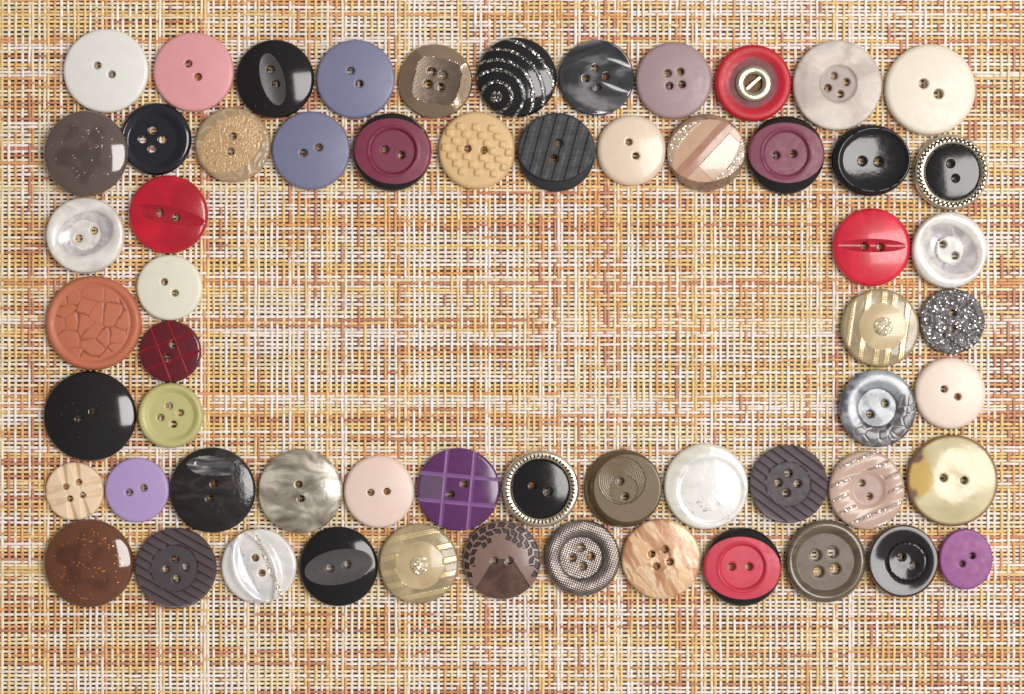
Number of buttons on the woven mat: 60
